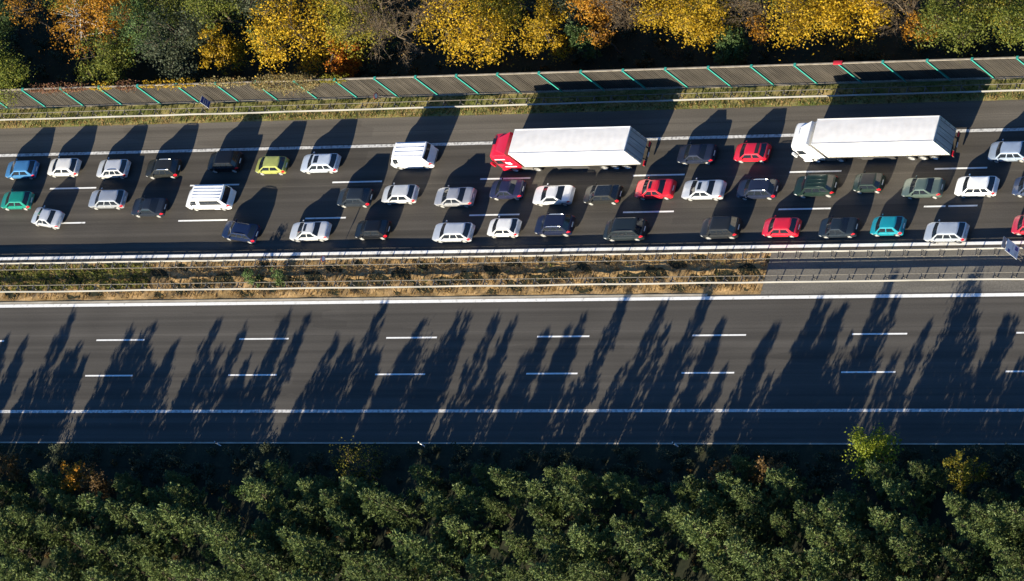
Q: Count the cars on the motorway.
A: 41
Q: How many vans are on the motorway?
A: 2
